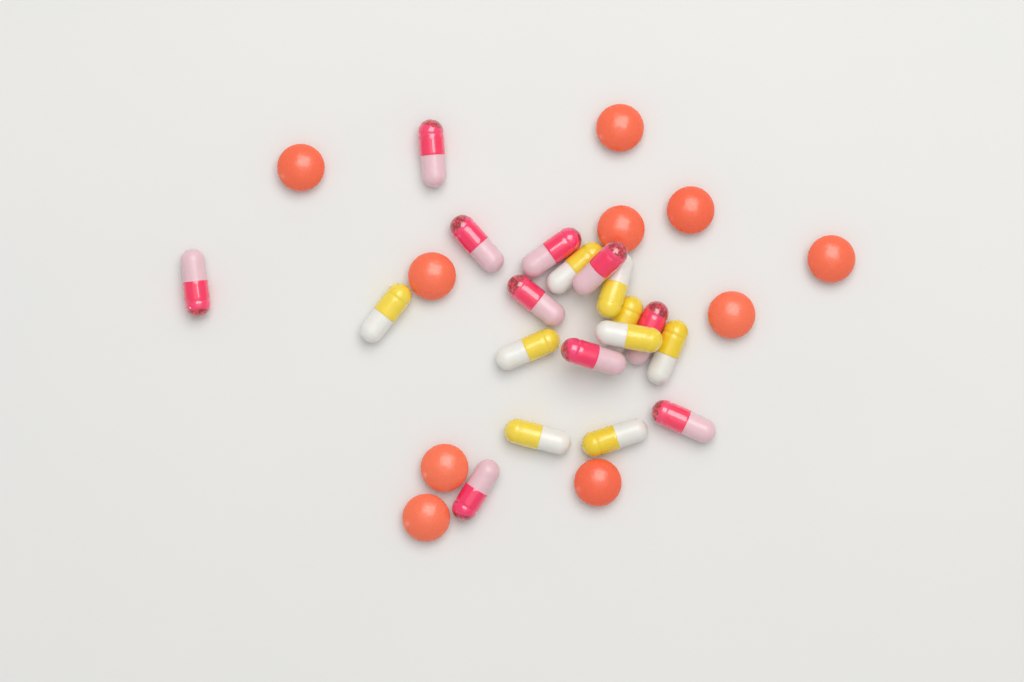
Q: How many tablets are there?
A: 10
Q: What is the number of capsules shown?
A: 19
